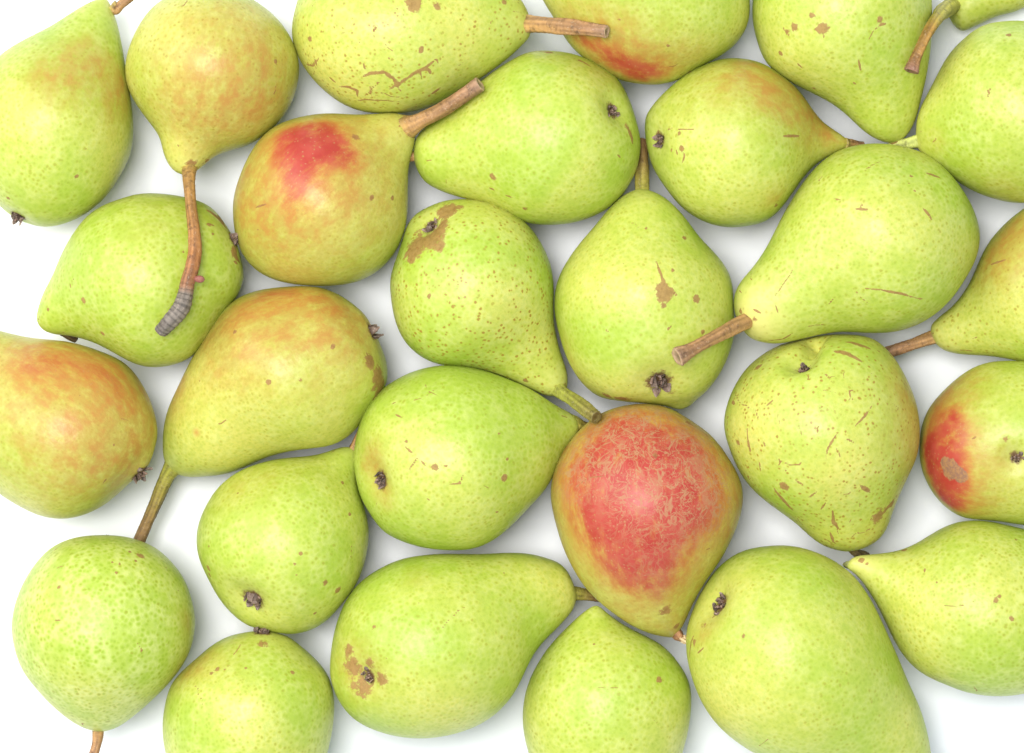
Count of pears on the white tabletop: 28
